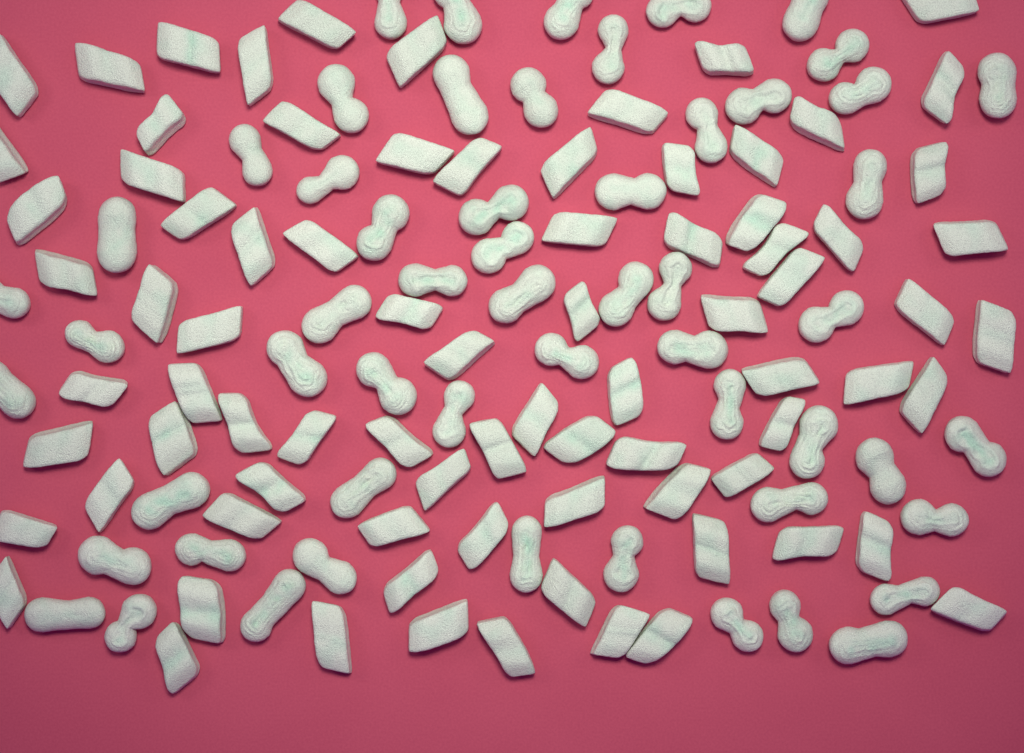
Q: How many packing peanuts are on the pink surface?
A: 137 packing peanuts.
